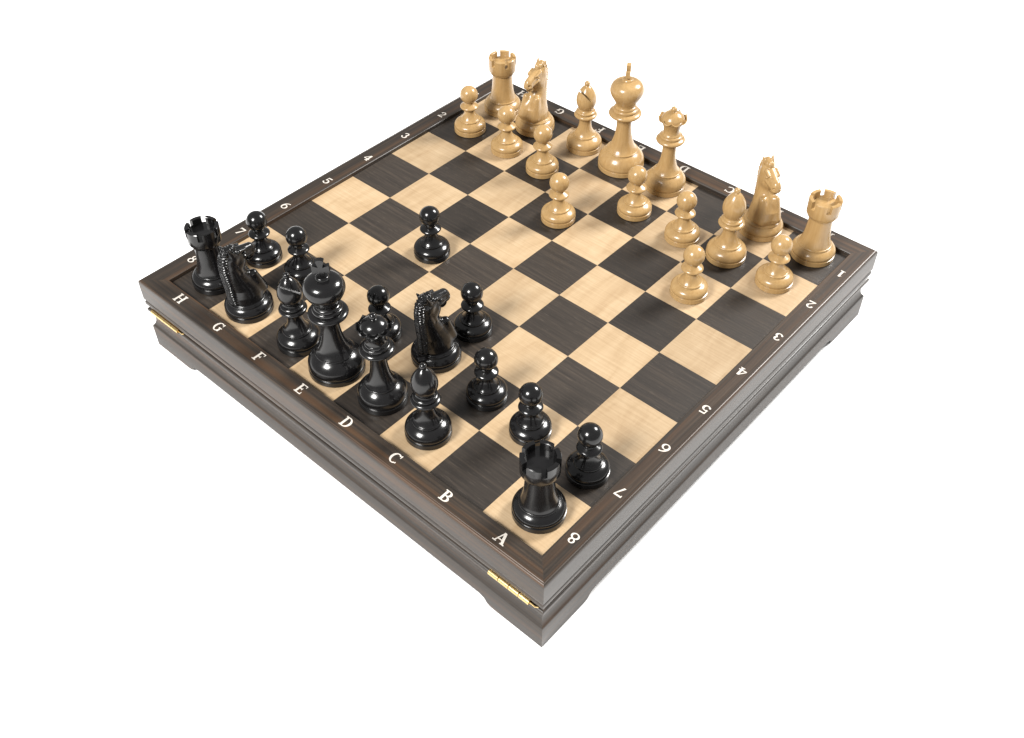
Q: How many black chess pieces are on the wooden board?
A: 16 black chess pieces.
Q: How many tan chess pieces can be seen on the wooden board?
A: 16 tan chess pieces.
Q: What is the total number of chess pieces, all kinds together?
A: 32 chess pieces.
